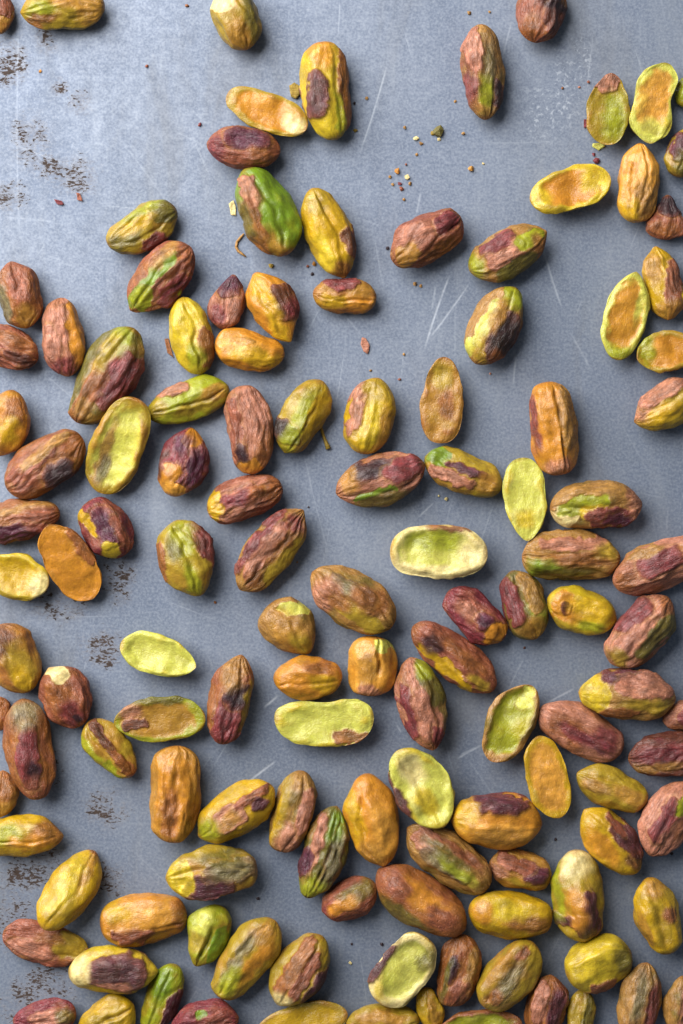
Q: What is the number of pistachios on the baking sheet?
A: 127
